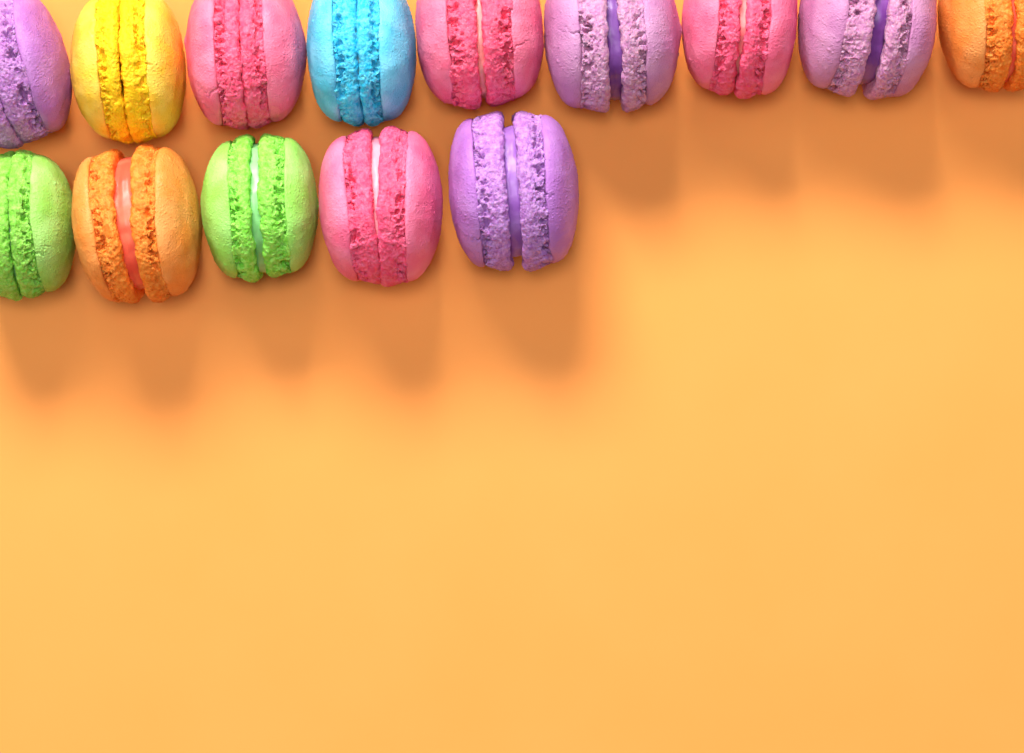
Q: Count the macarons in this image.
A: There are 14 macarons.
